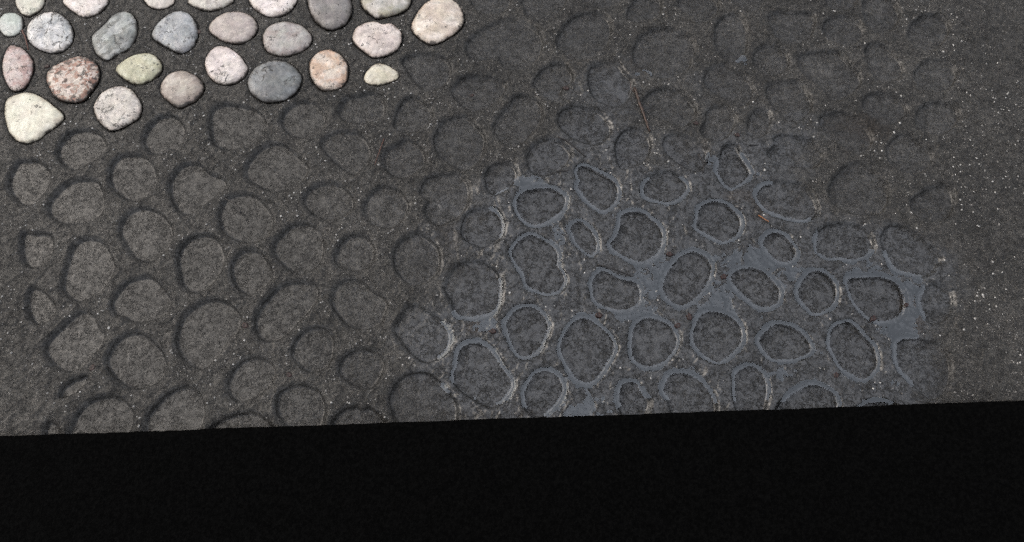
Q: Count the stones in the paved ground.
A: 25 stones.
